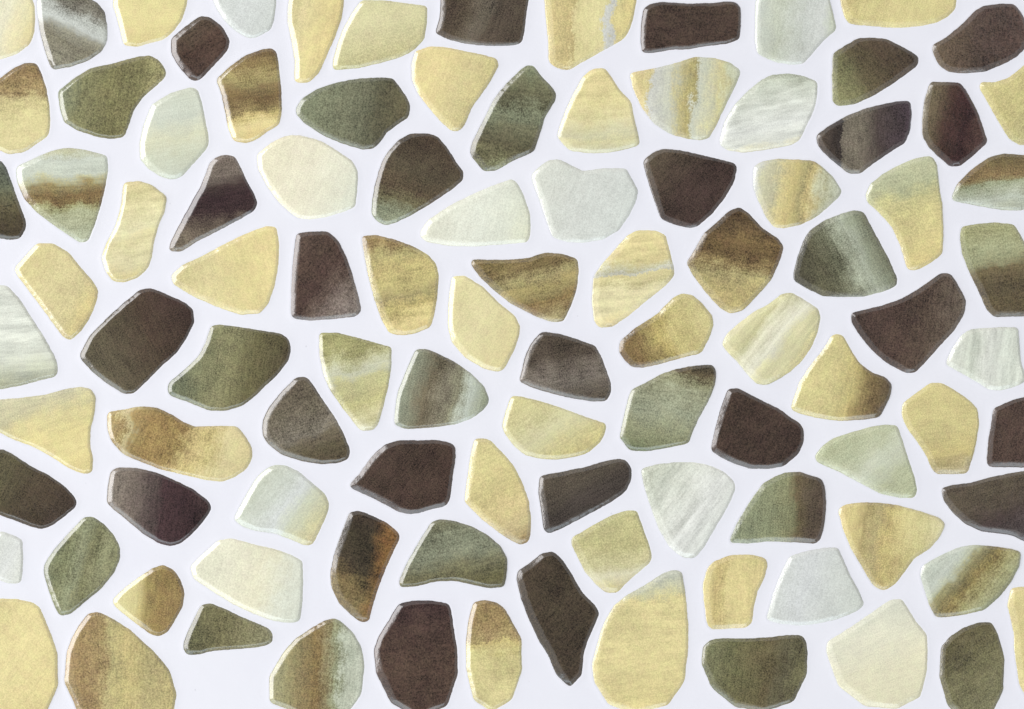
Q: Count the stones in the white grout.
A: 101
